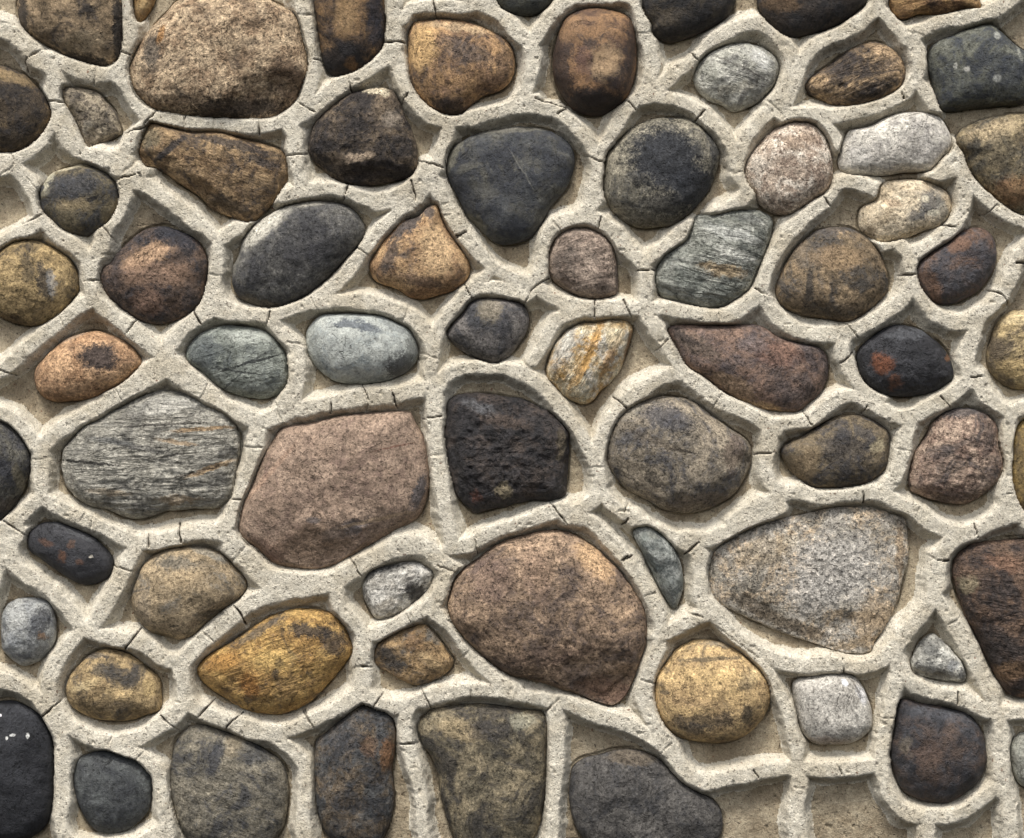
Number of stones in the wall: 70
